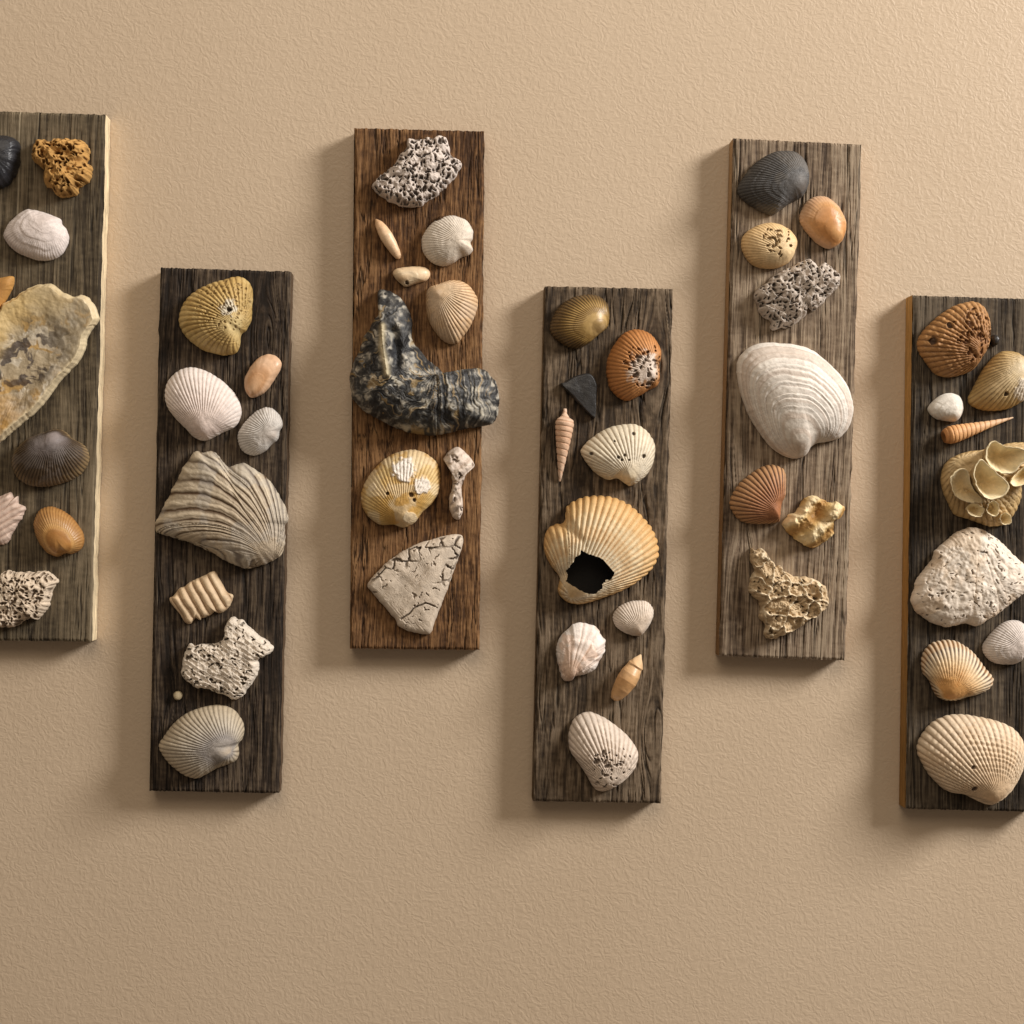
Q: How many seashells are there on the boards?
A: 44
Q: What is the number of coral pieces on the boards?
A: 6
